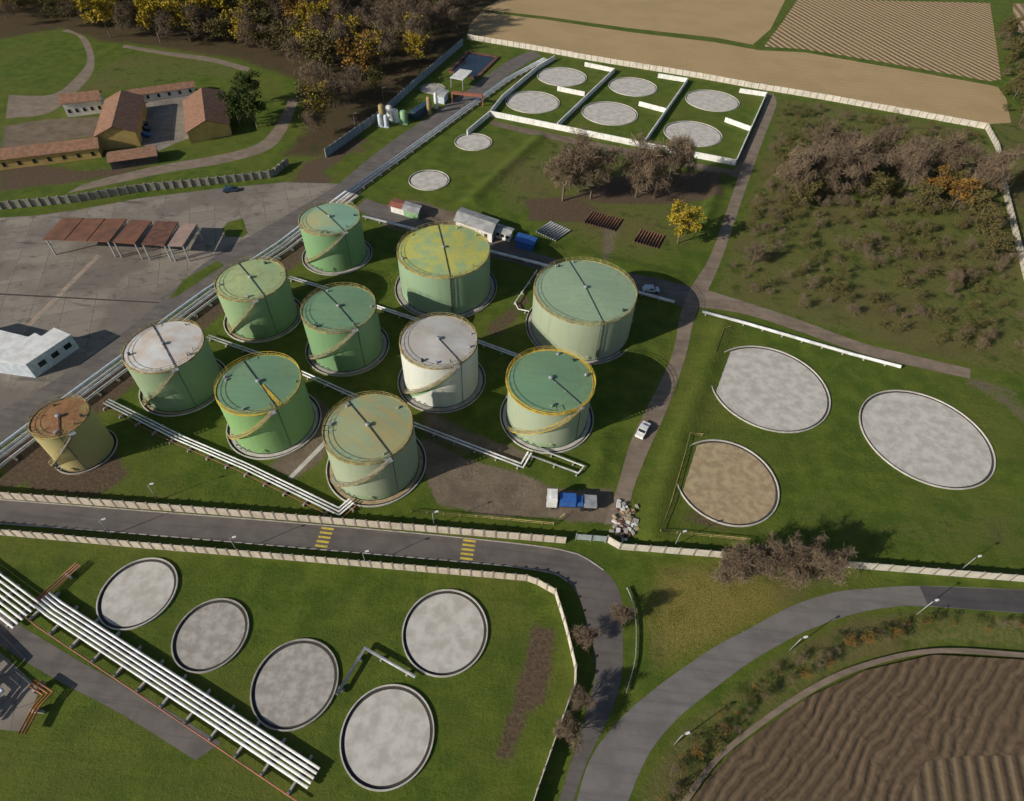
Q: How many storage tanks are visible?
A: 11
